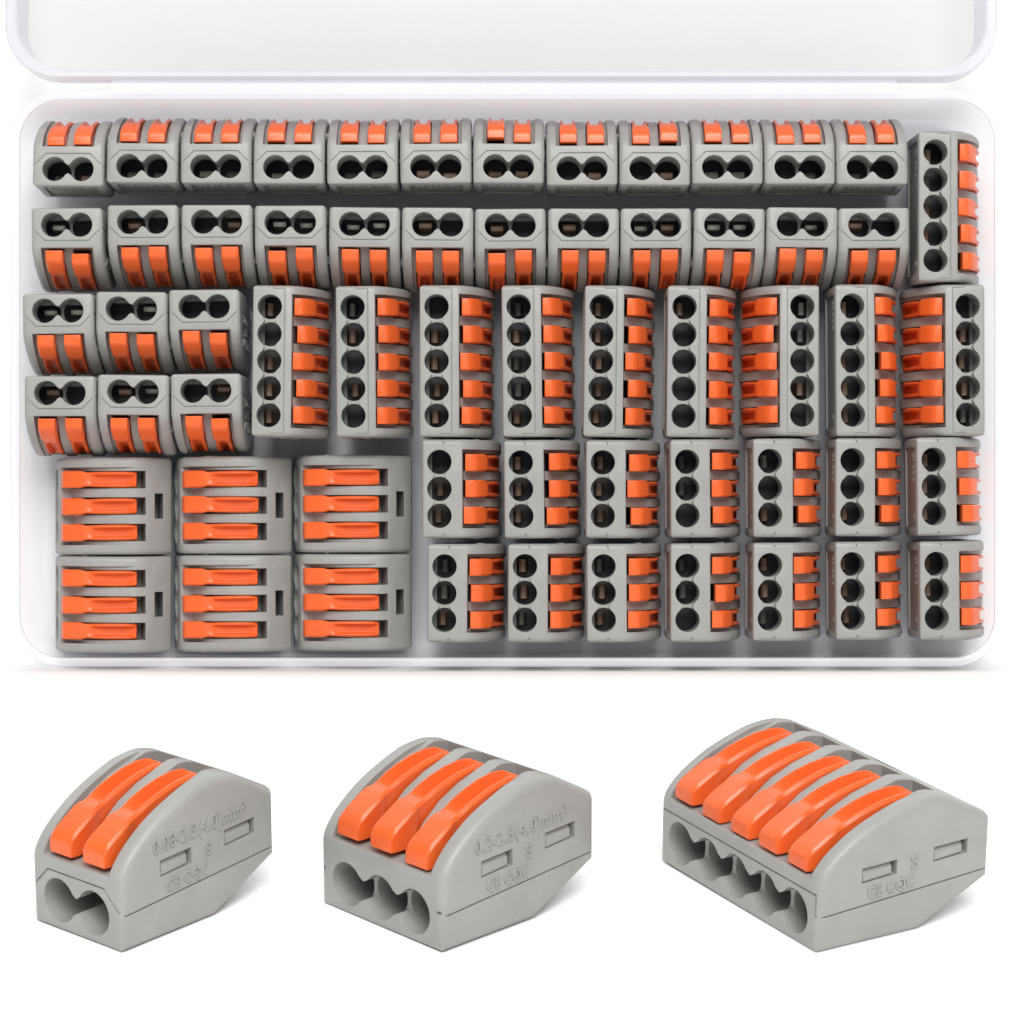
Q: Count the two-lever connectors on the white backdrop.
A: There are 31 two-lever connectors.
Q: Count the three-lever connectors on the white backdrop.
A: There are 21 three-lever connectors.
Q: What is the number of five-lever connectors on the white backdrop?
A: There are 11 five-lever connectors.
